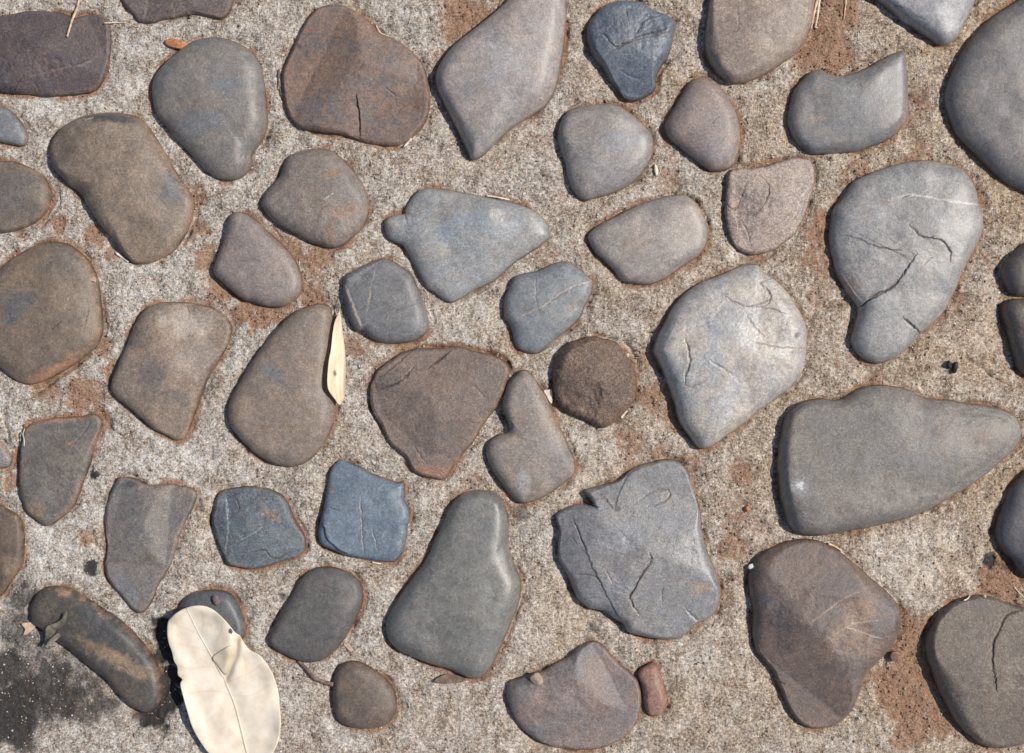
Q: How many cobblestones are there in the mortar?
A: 50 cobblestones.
